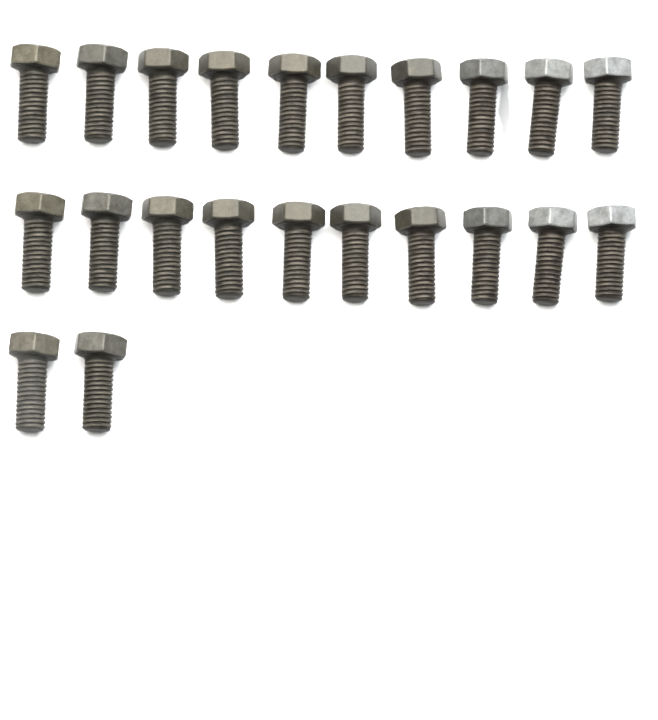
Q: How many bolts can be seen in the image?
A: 22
